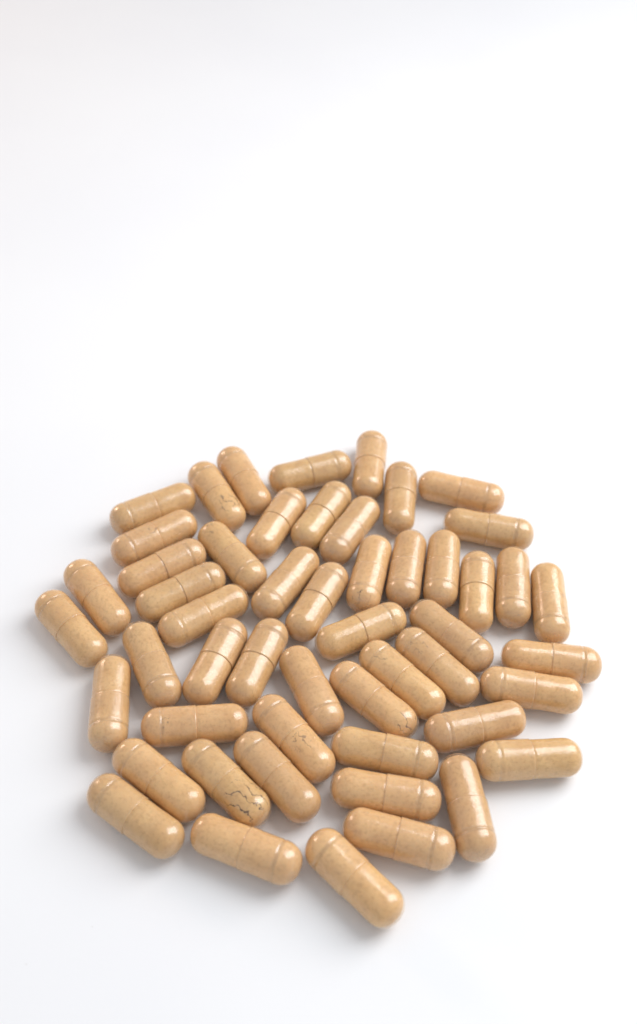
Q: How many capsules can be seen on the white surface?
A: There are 52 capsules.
